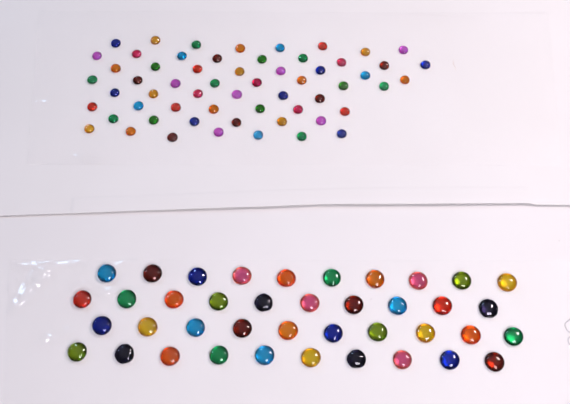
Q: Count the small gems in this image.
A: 59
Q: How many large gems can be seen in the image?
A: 40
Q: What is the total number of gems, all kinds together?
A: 99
